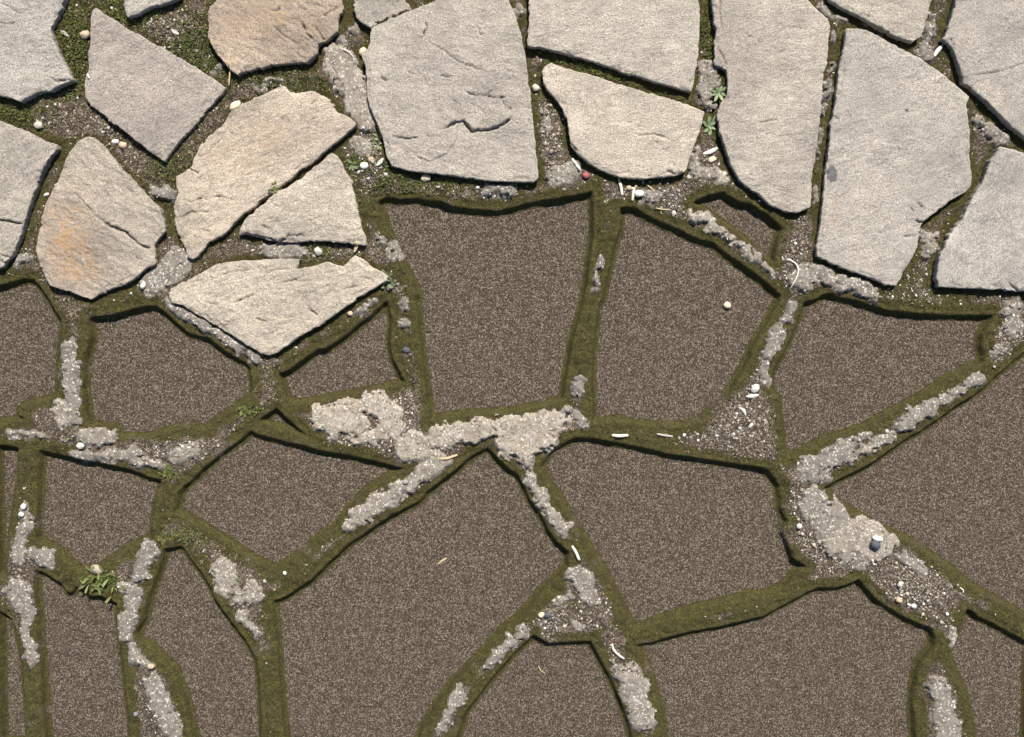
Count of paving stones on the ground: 18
